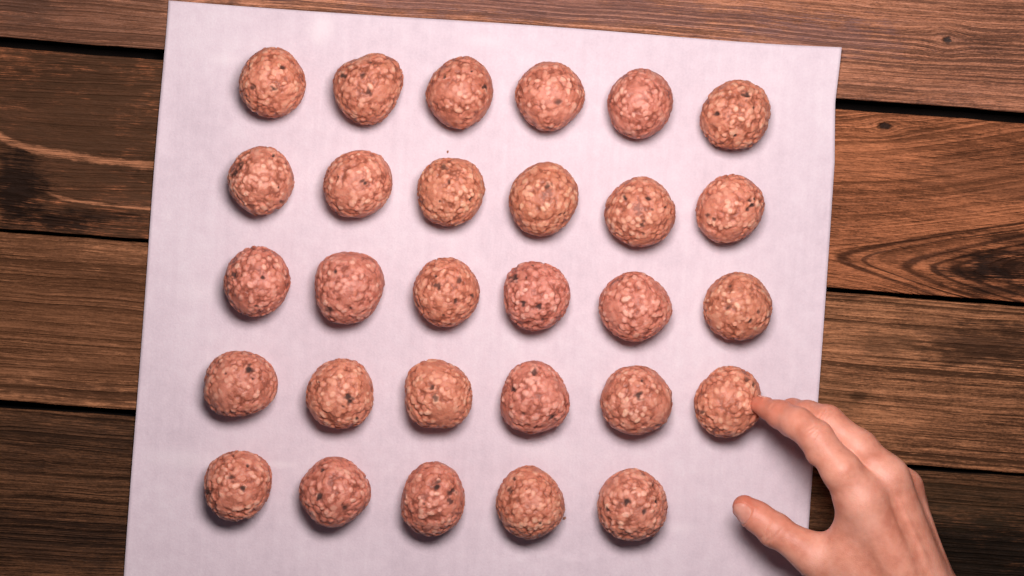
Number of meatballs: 29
